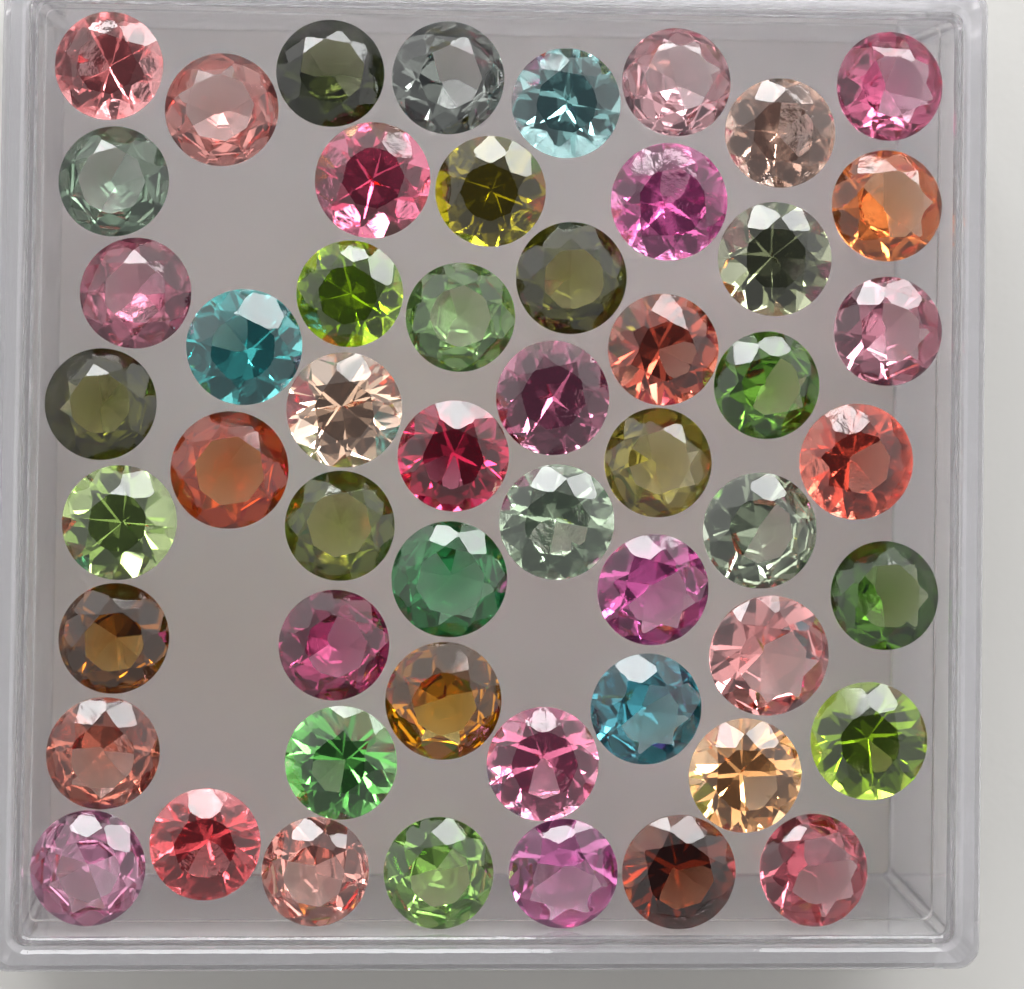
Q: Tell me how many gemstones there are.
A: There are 53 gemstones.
